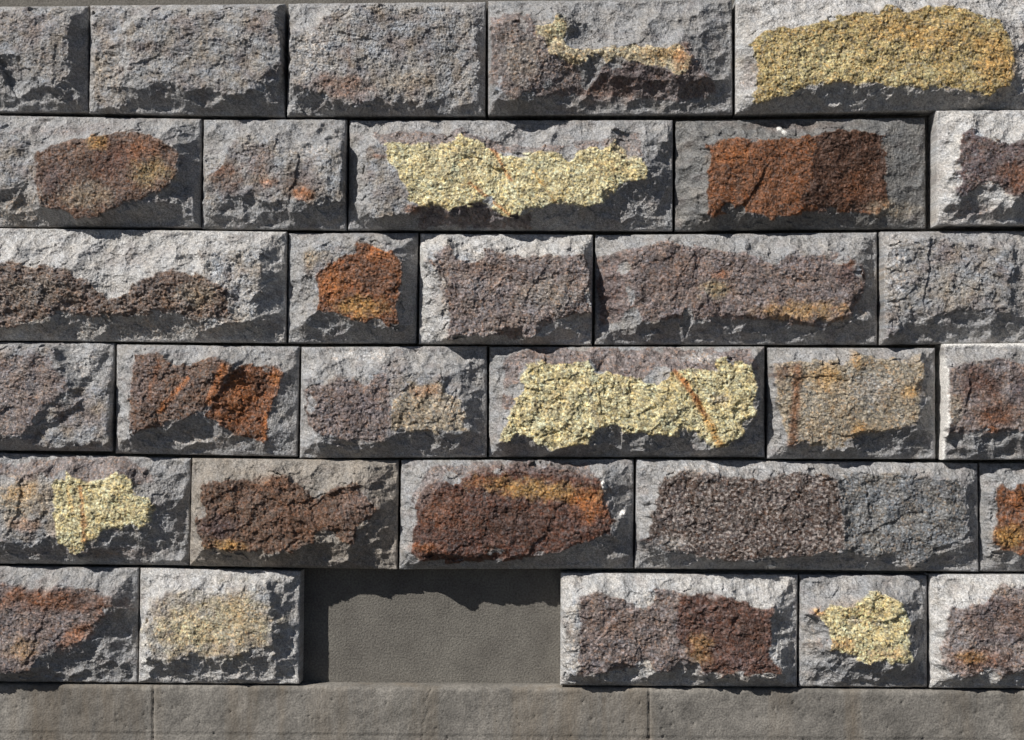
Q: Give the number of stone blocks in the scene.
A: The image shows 31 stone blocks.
